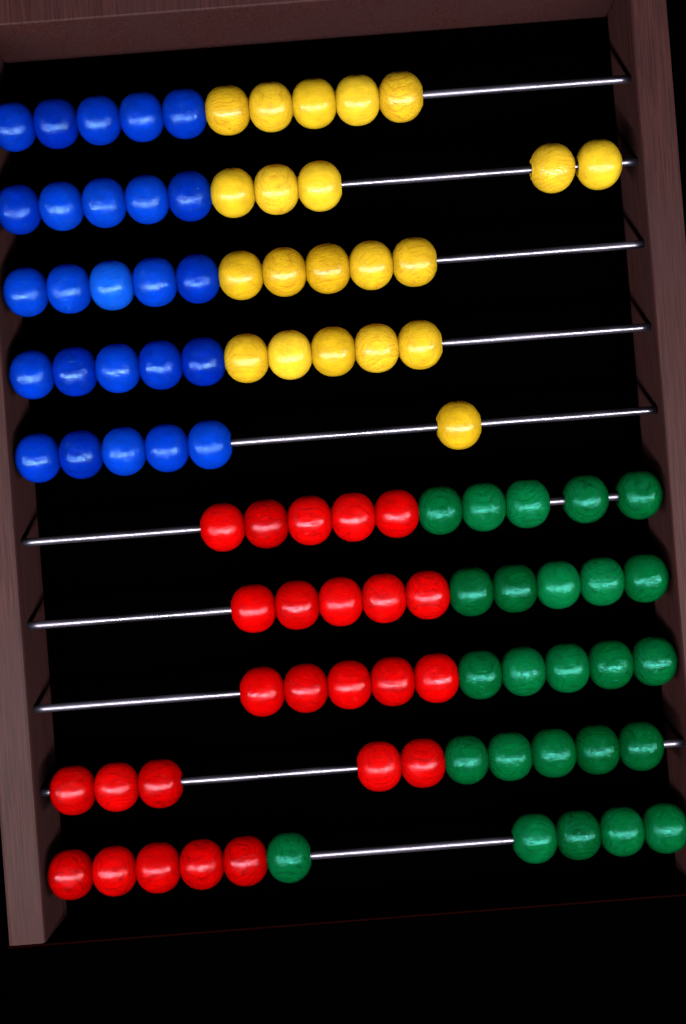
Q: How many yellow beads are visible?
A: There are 21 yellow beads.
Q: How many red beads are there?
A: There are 25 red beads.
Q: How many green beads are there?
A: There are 25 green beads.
